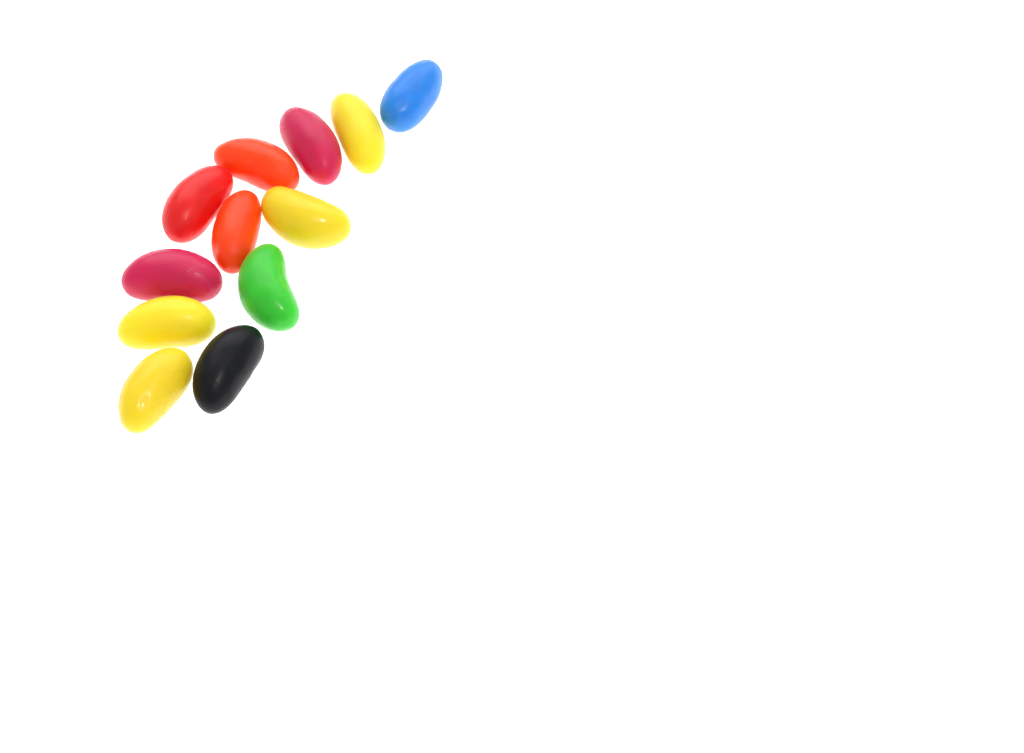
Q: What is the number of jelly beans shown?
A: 12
